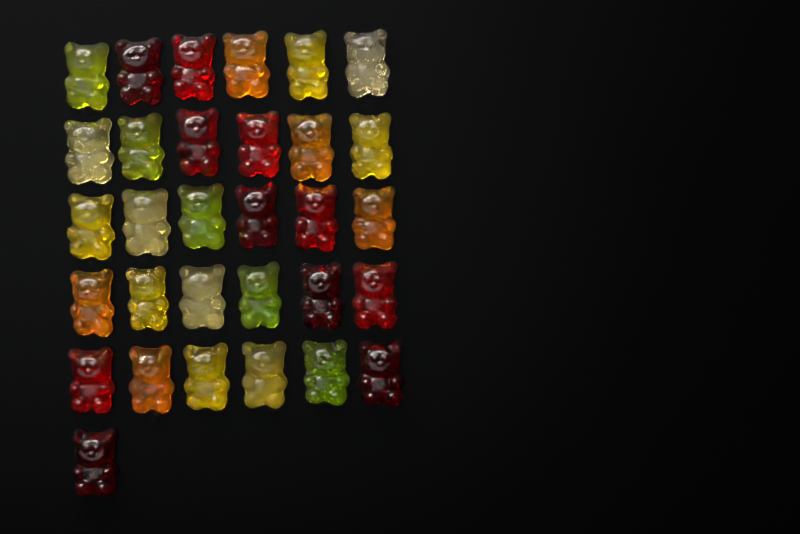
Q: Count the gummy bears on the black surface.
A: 31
